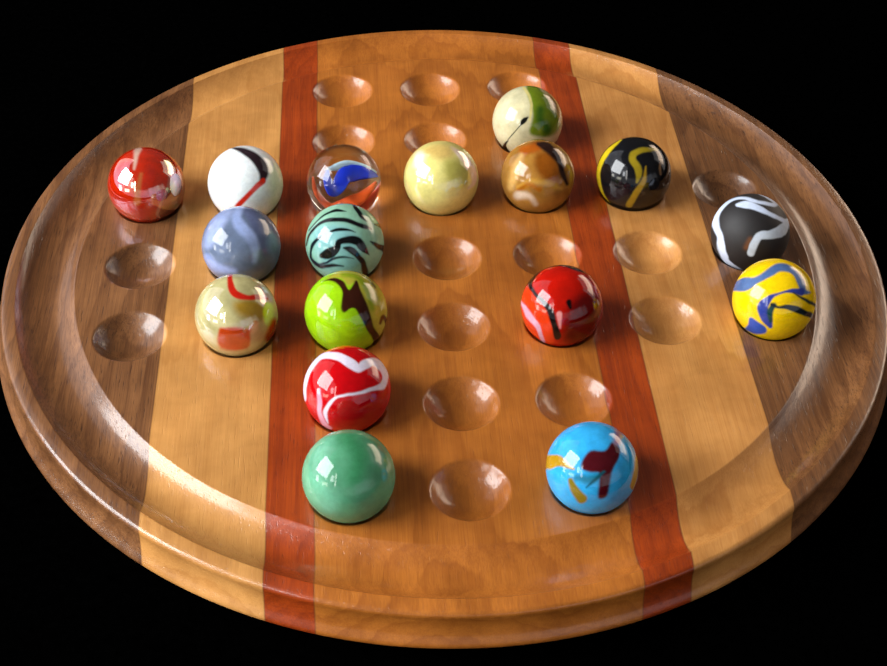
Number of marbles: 17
